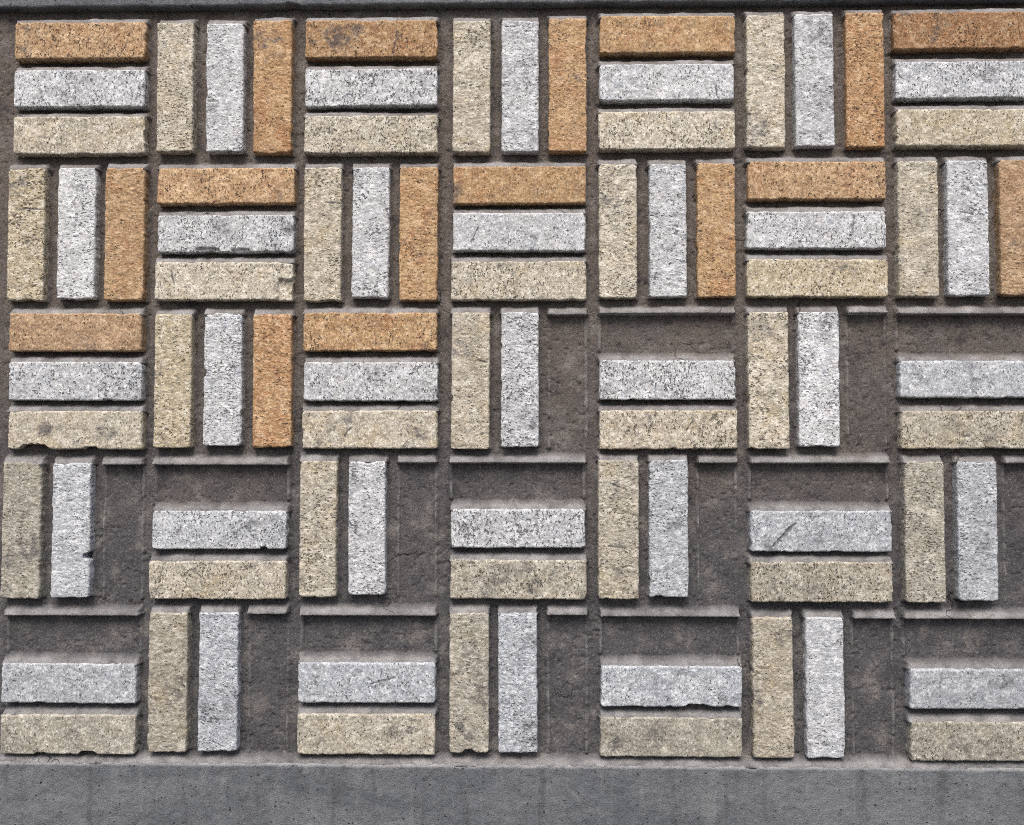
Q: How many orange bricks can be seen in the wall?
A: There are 17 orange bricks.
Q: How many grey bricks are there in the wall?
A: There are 35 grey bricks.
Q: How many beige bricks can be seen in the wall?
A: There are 35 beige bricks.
